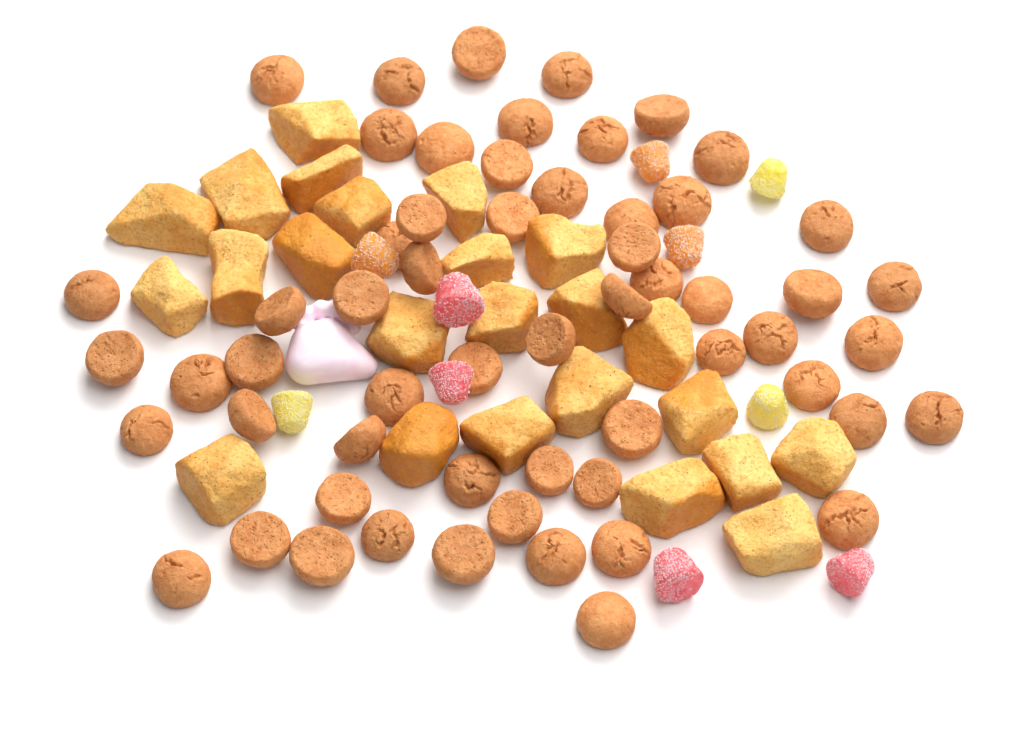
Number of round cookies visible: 58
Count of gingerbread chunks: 24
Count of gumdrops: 10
